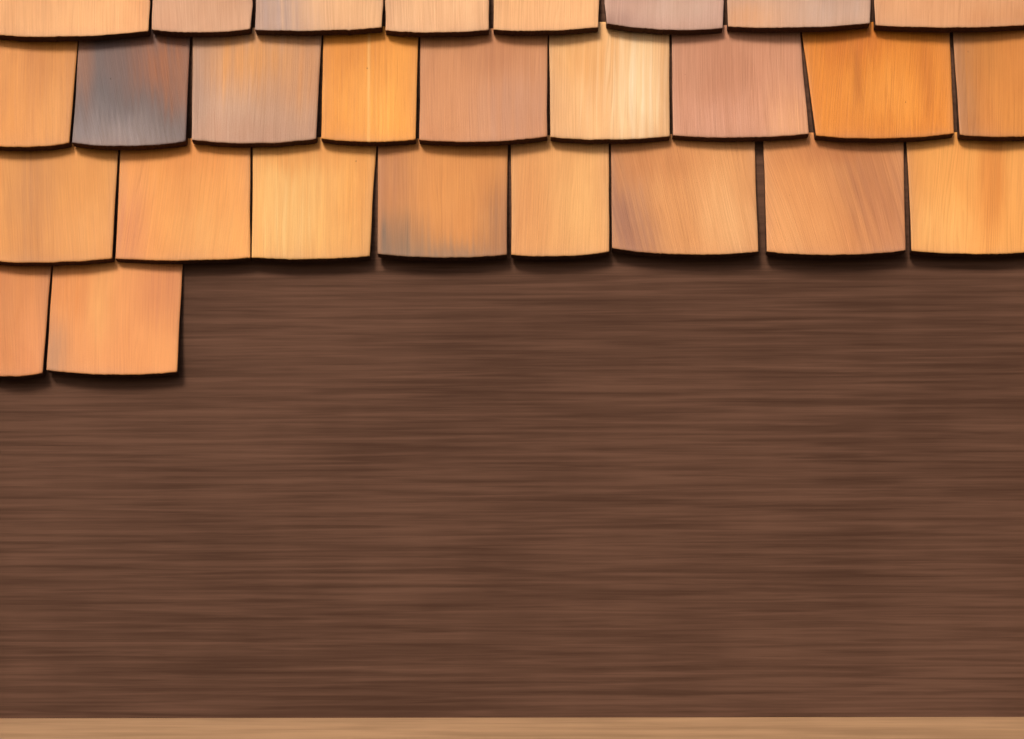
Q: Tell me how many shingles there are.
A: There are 27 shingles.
